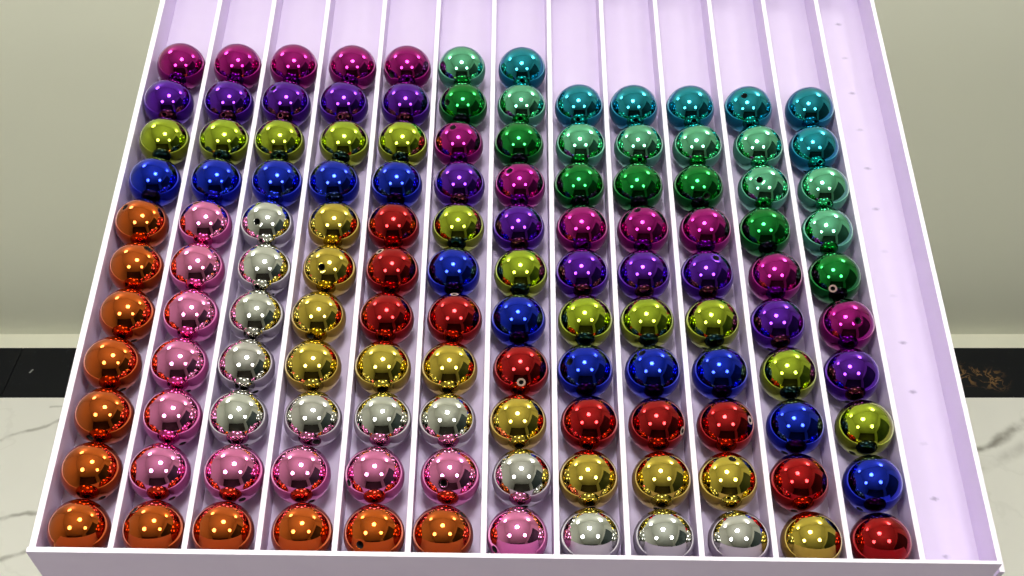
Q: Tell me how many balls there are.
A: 127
